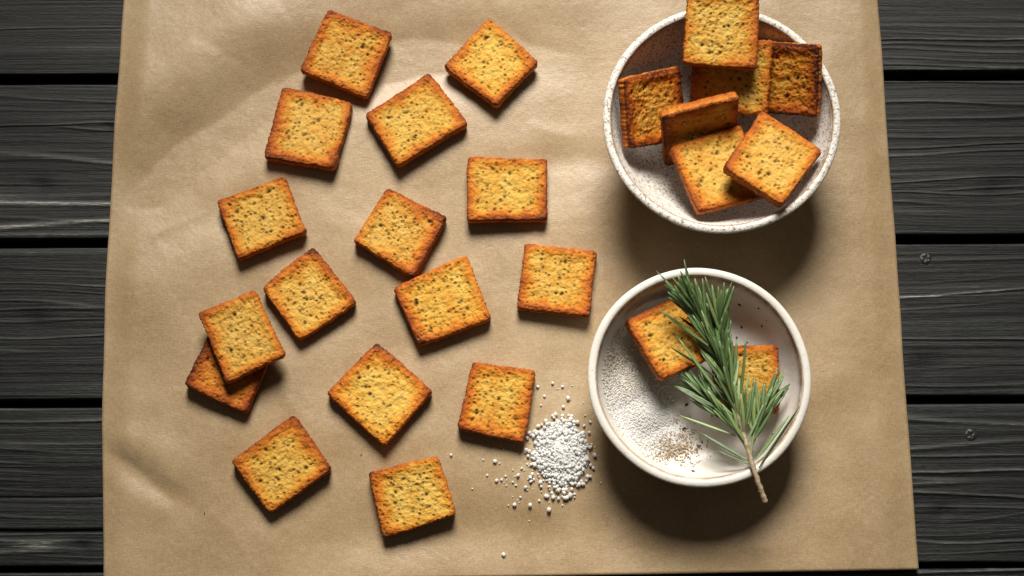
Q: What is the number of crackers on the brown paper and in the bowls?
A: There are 25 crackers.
